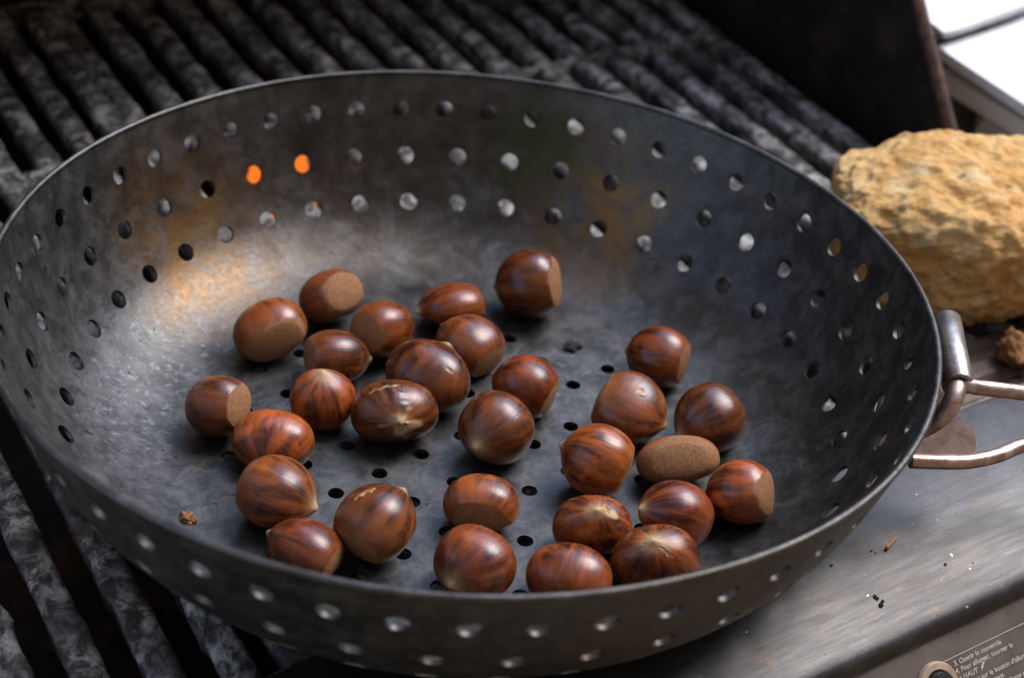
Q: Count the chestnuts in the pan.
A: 29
